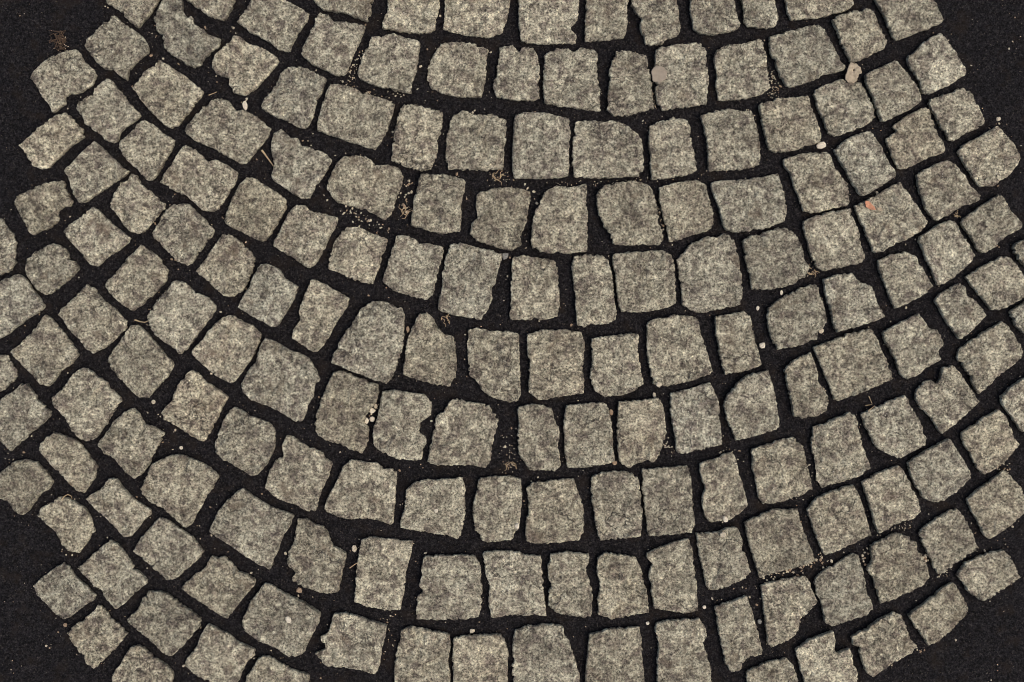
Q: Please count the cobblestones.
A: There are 182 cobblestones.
